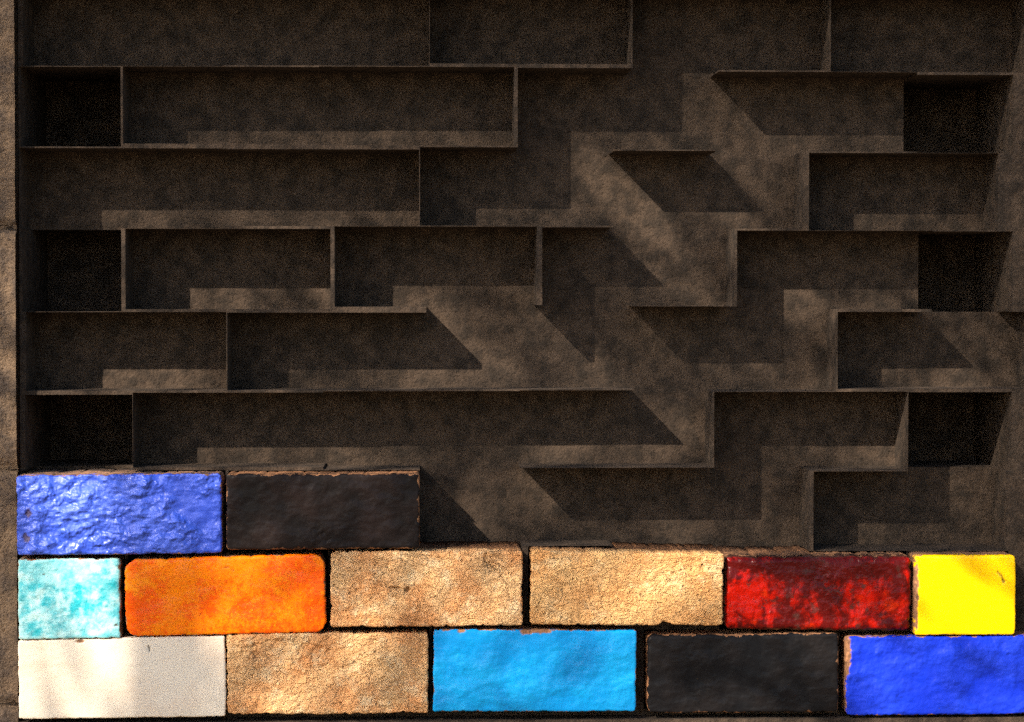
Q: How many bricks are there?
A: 13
